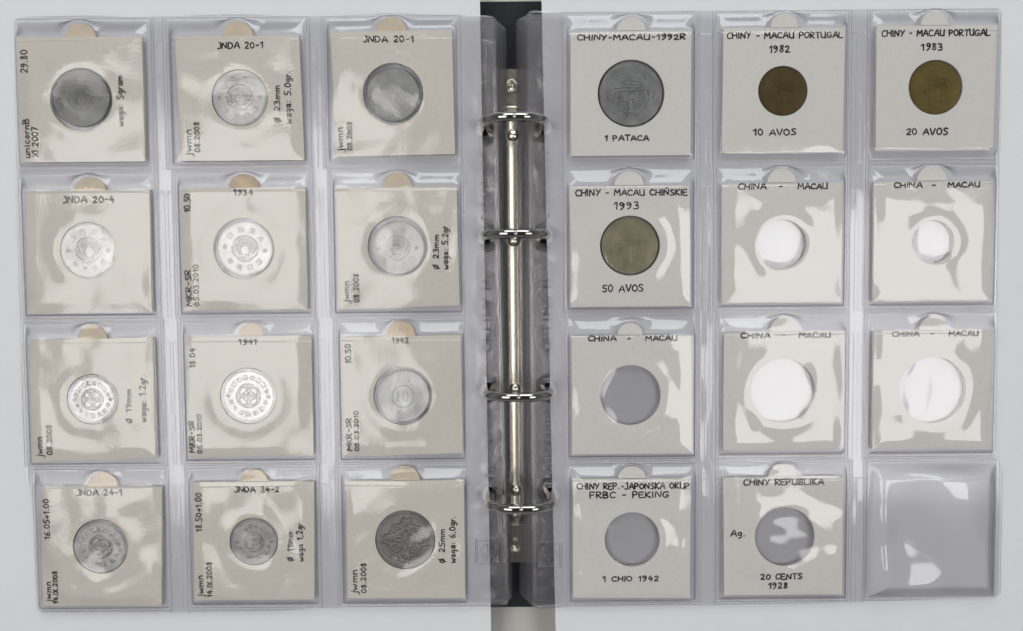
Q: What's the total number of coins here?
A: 16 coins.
